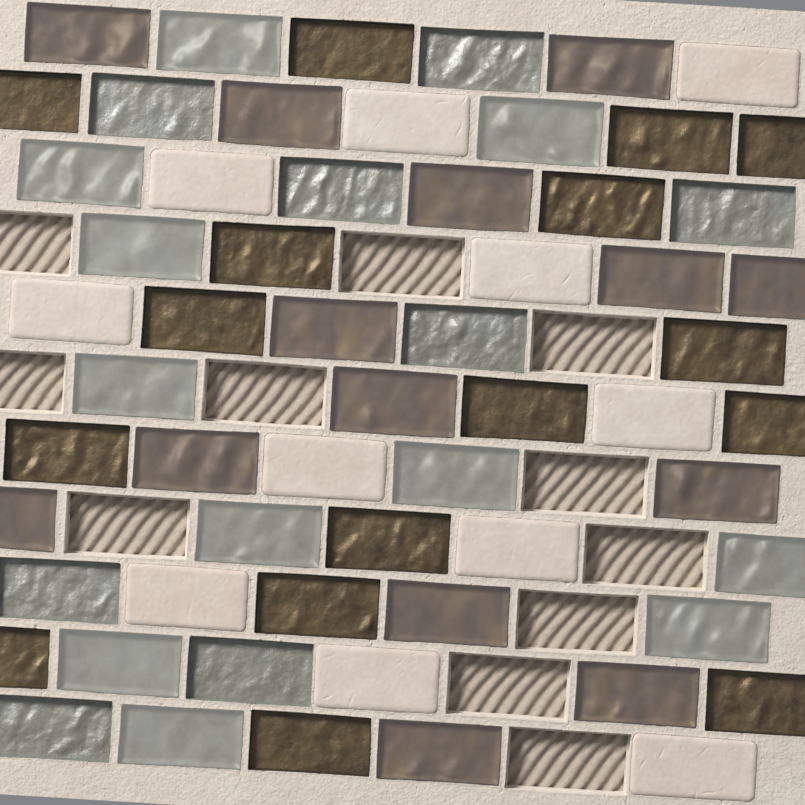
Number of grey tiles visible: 19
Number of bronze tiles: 16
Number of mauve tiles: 14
